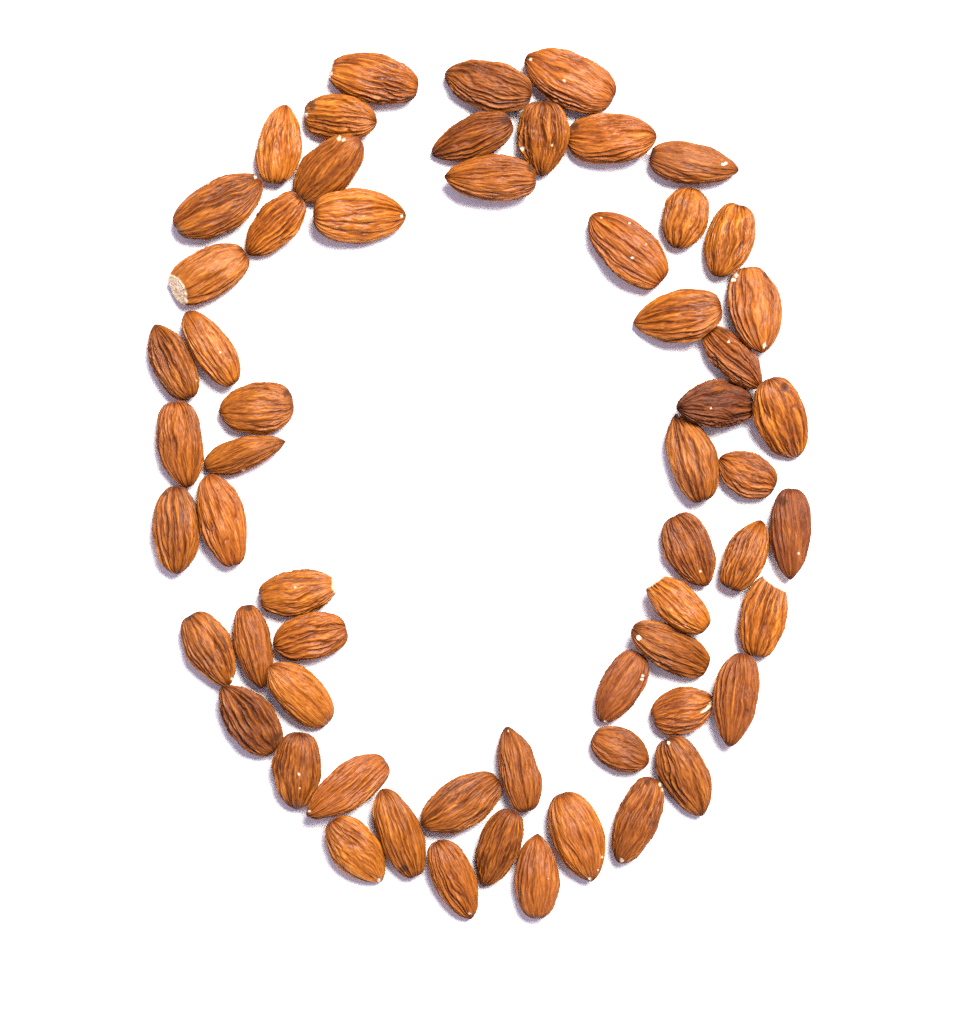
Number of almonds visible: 60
